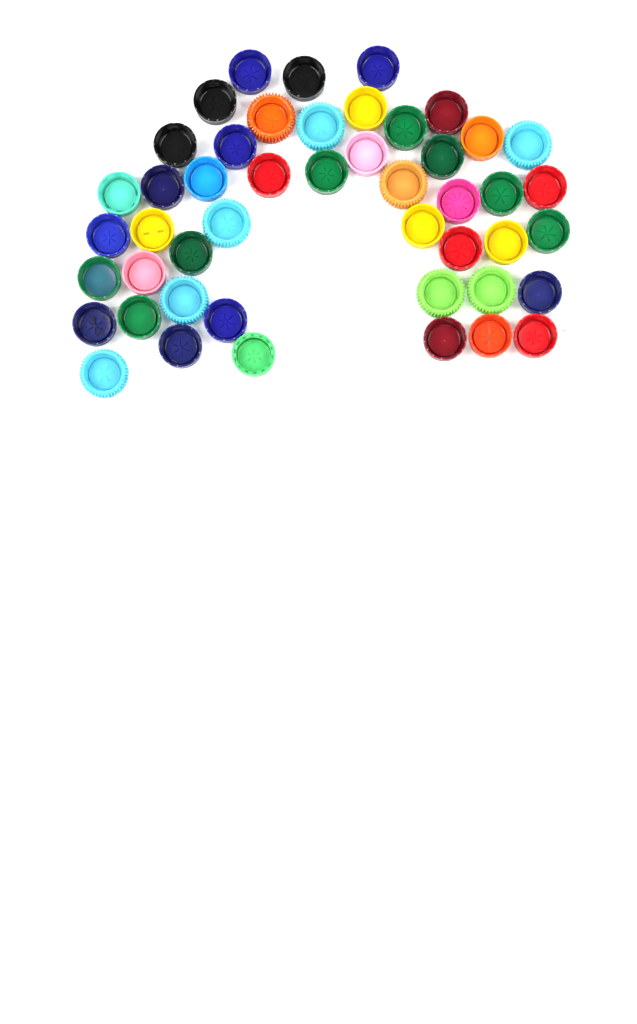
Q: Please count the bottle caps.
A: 47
